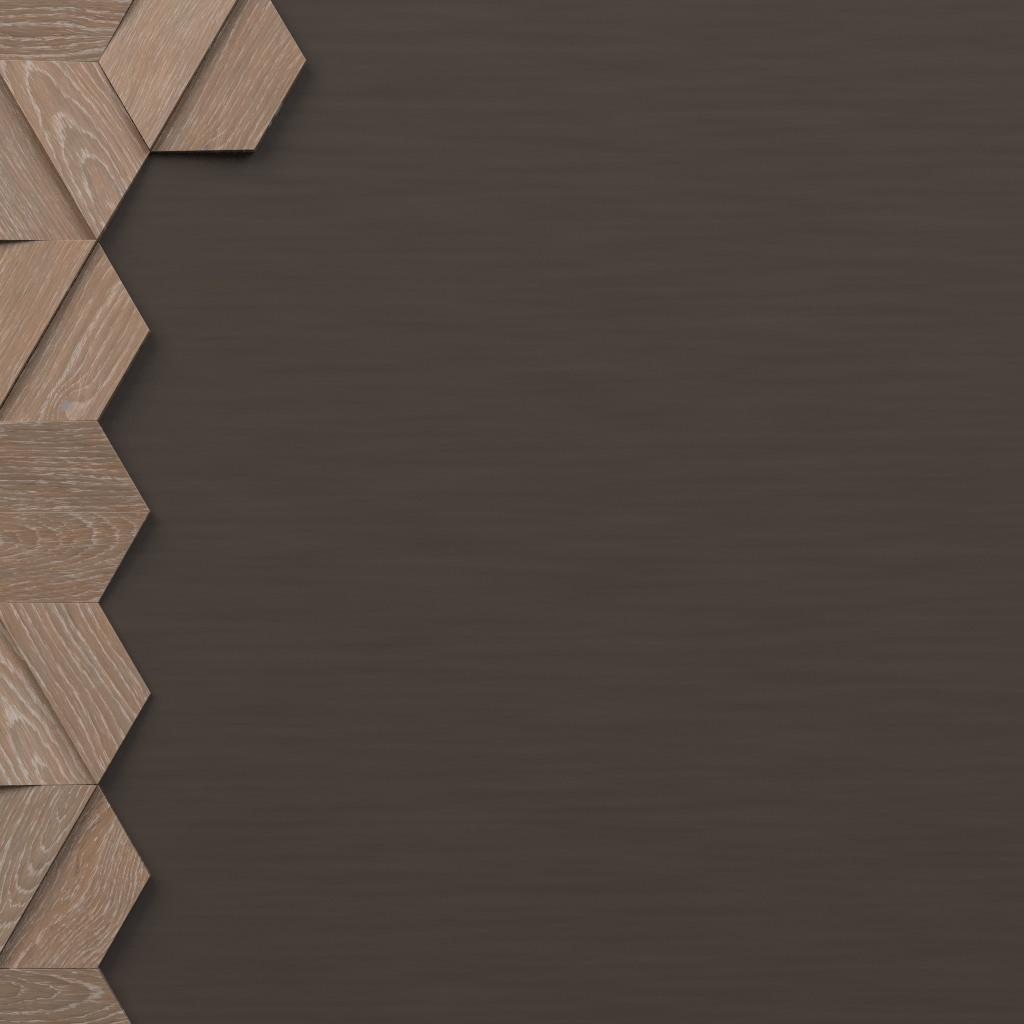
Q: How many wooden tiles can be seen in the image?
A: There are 14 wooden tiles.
